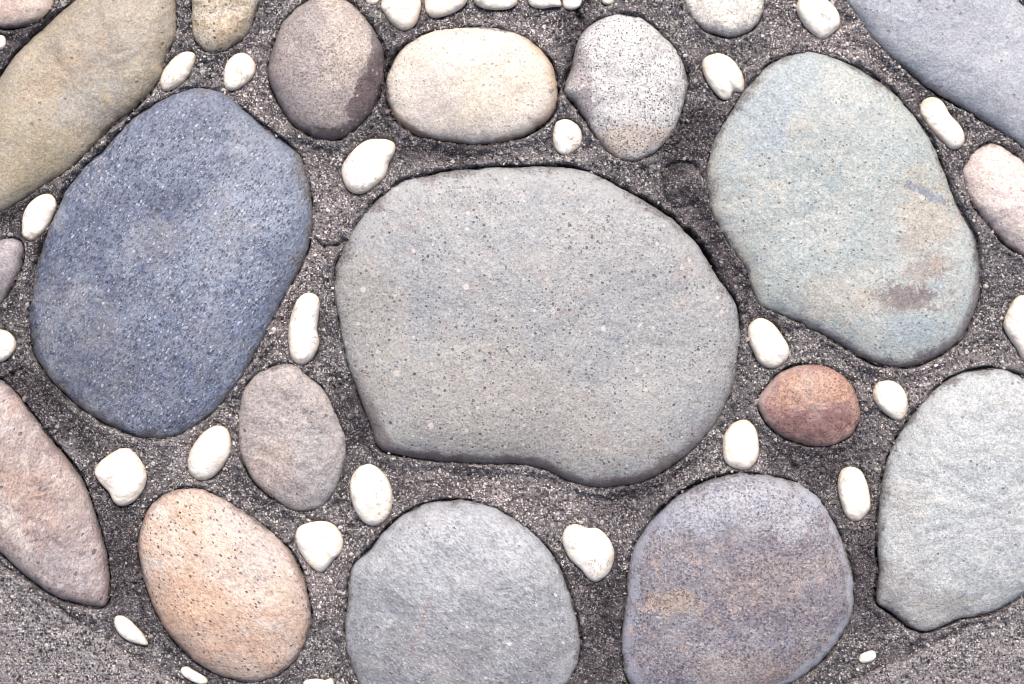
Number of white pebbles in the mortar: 32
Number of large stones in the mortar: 20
